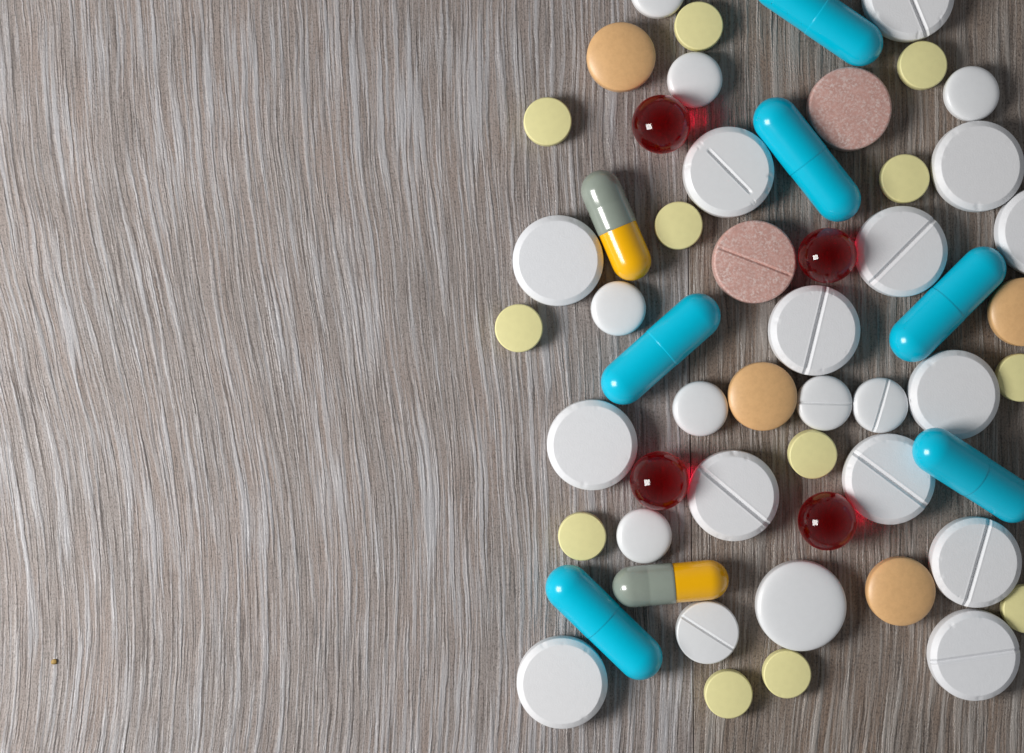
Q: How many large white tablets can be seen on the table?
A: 15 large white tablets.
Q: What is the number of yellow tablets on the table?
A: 12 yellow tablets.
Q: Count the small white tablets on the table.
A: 9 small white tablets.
